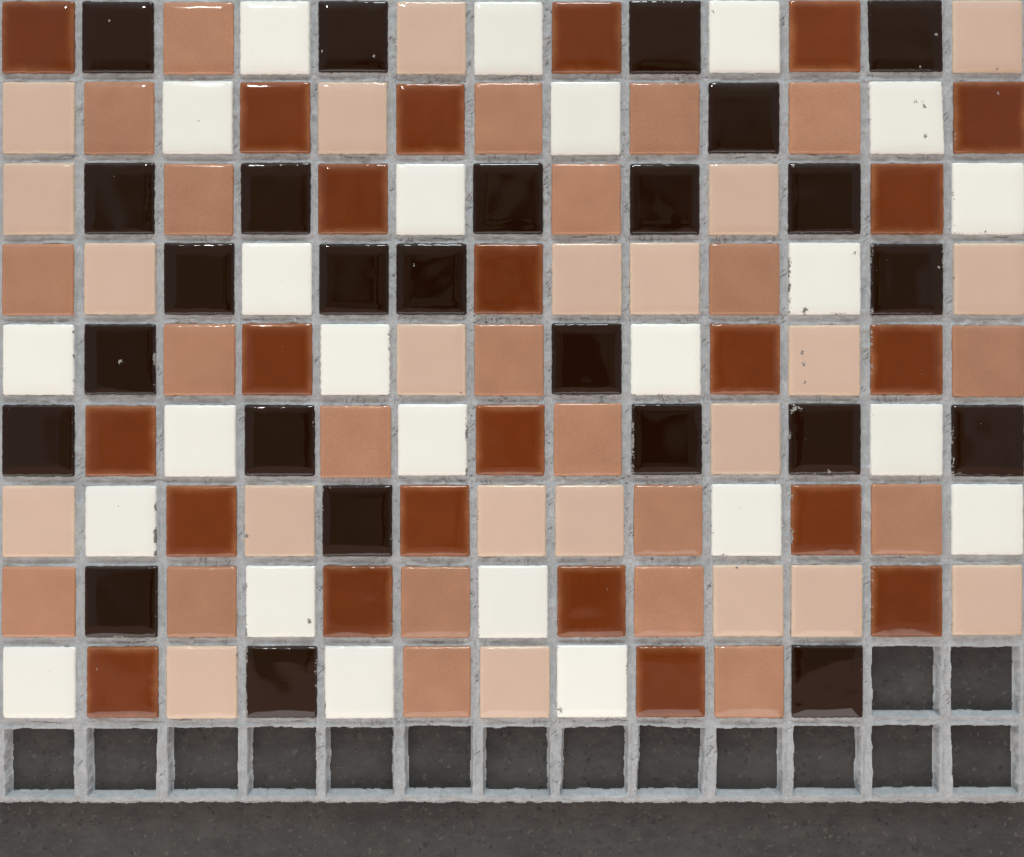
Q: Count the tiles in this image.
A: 115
